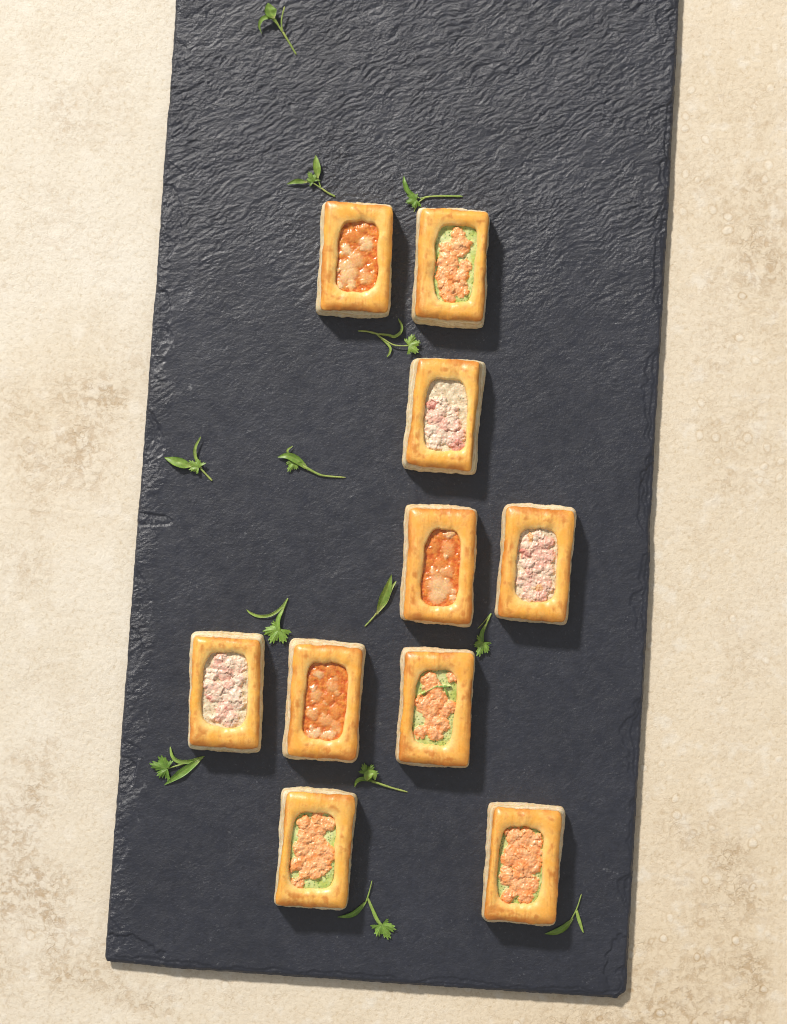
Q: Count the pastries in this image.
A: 10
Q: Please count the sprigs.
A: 13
